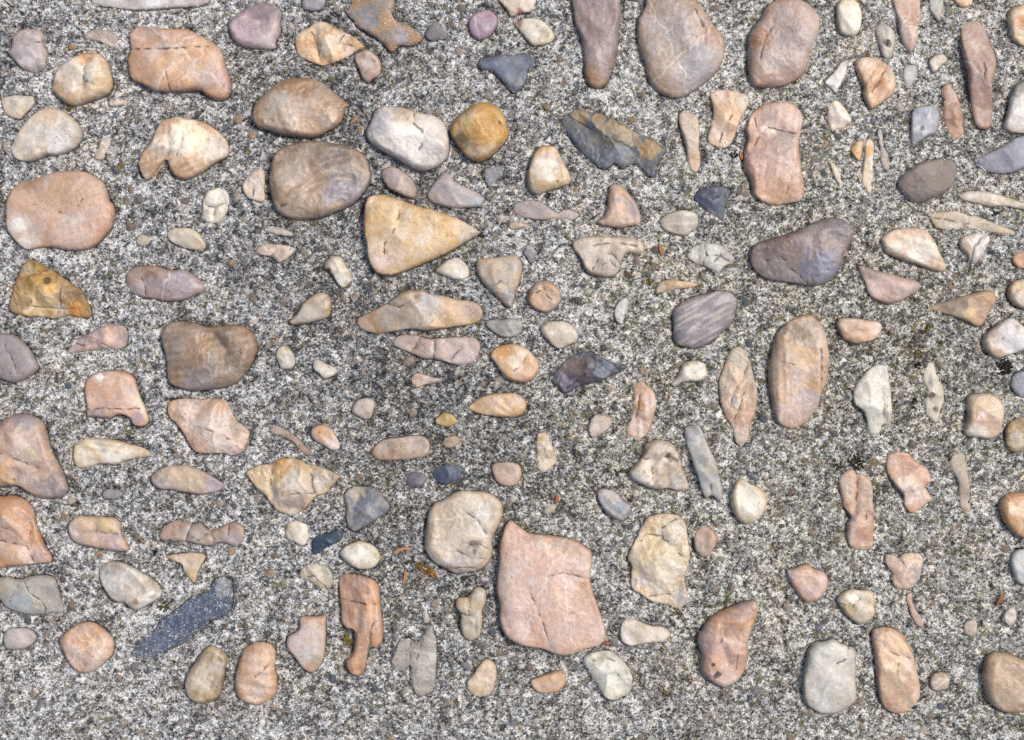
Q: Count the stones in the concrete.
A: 183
